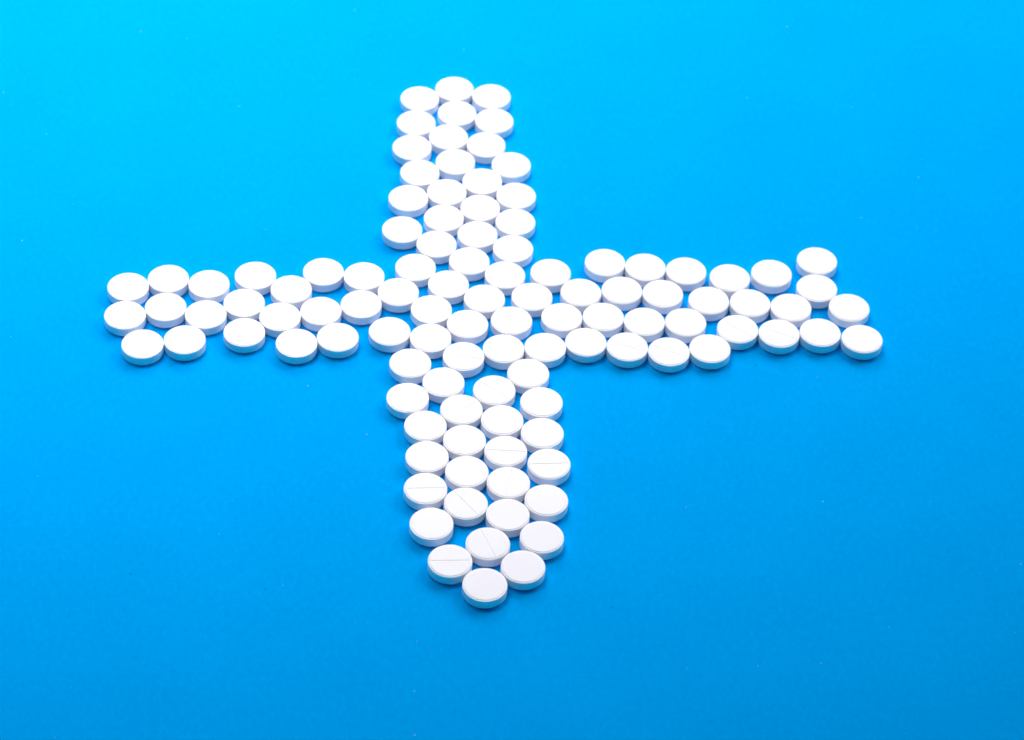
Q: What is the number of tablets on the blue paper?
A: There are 110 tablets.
